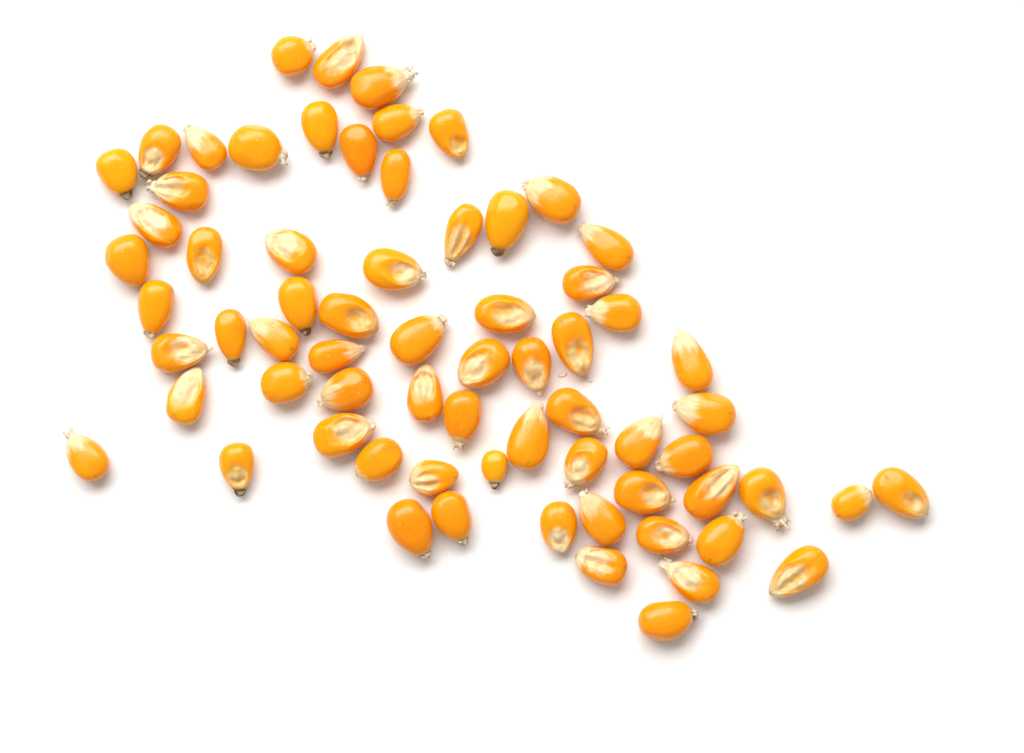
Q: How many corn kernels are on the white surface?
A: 69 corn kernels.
